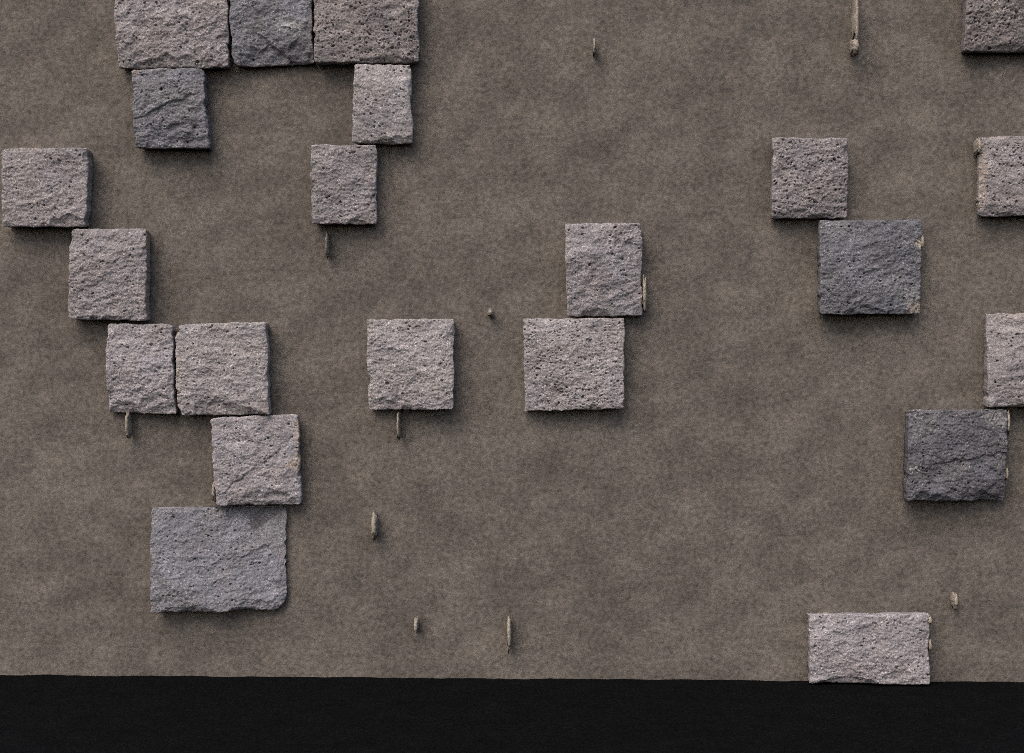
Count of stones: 22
